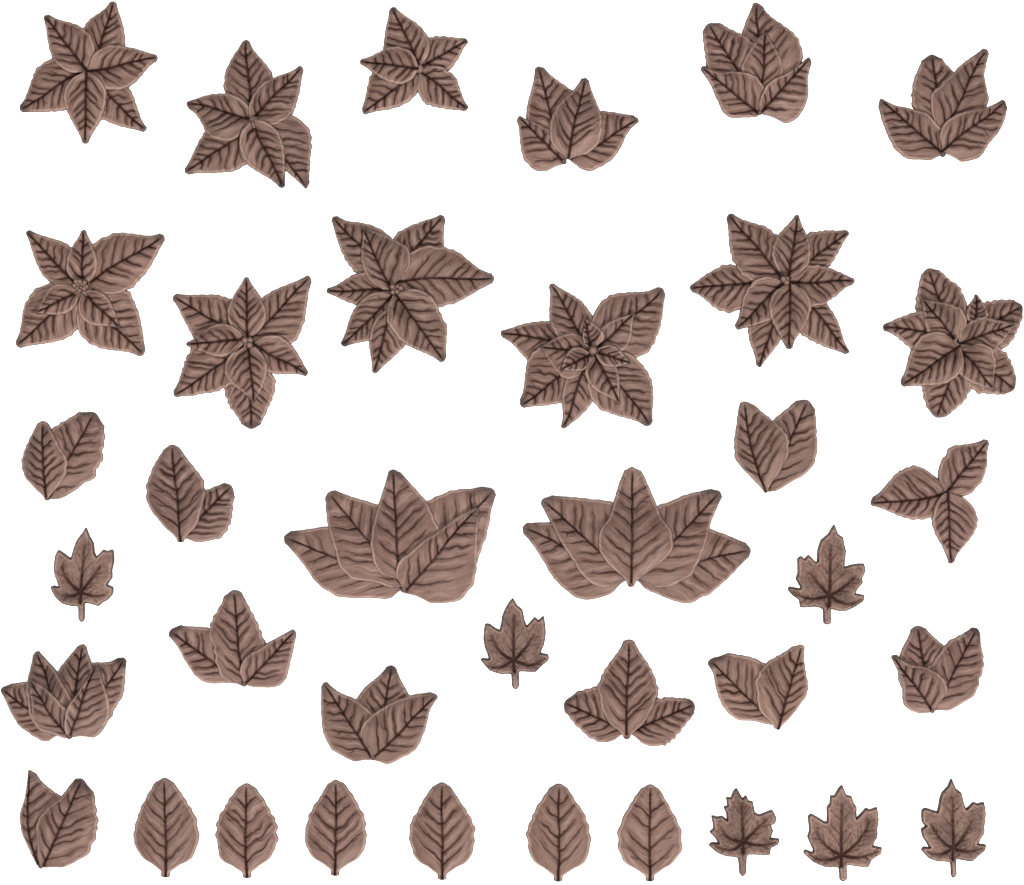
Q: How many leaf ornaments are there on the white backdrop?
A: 37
